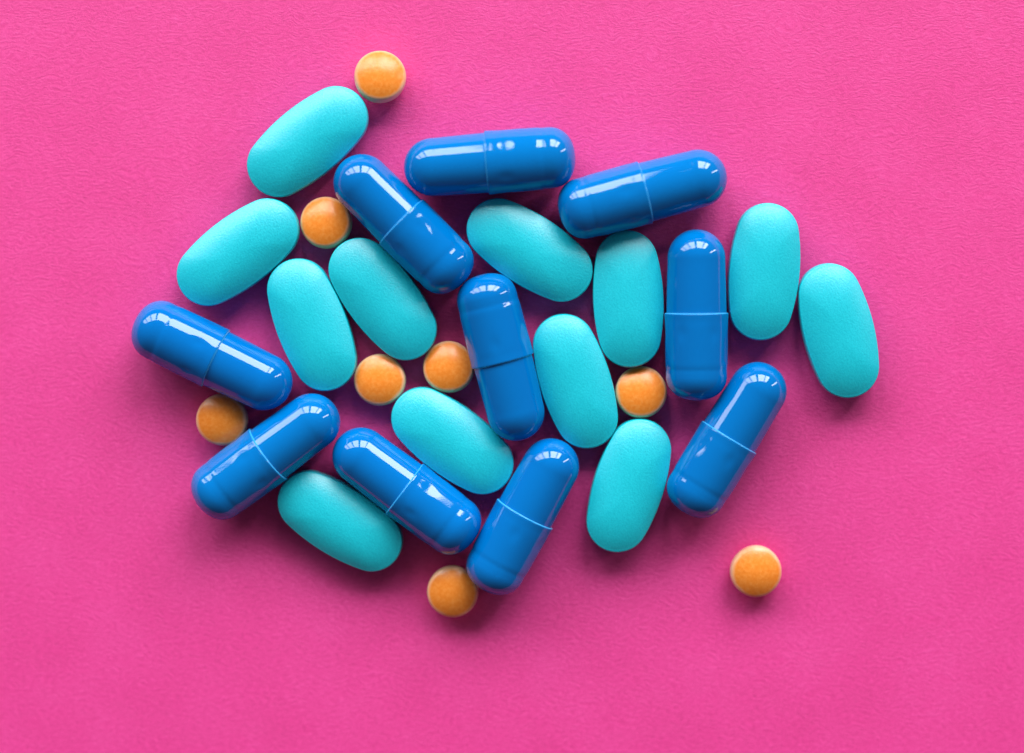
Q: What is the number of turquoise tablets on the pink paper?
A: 12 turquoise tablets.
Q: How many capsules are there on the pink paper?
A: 10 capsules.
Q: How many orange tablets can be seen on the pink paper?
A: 8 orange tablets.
